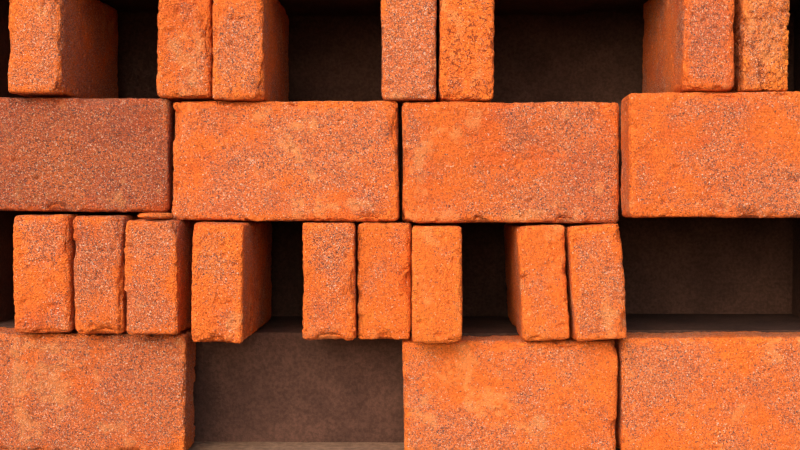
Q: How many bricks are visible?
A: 23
